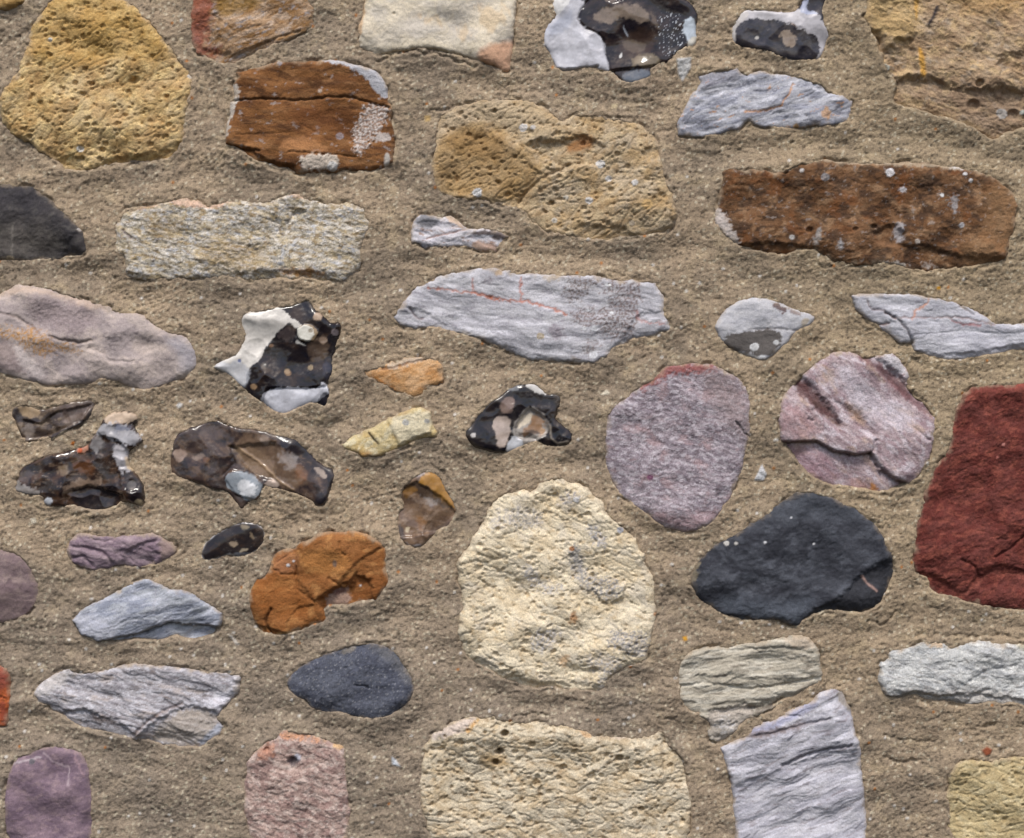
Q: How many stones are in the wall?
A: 46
